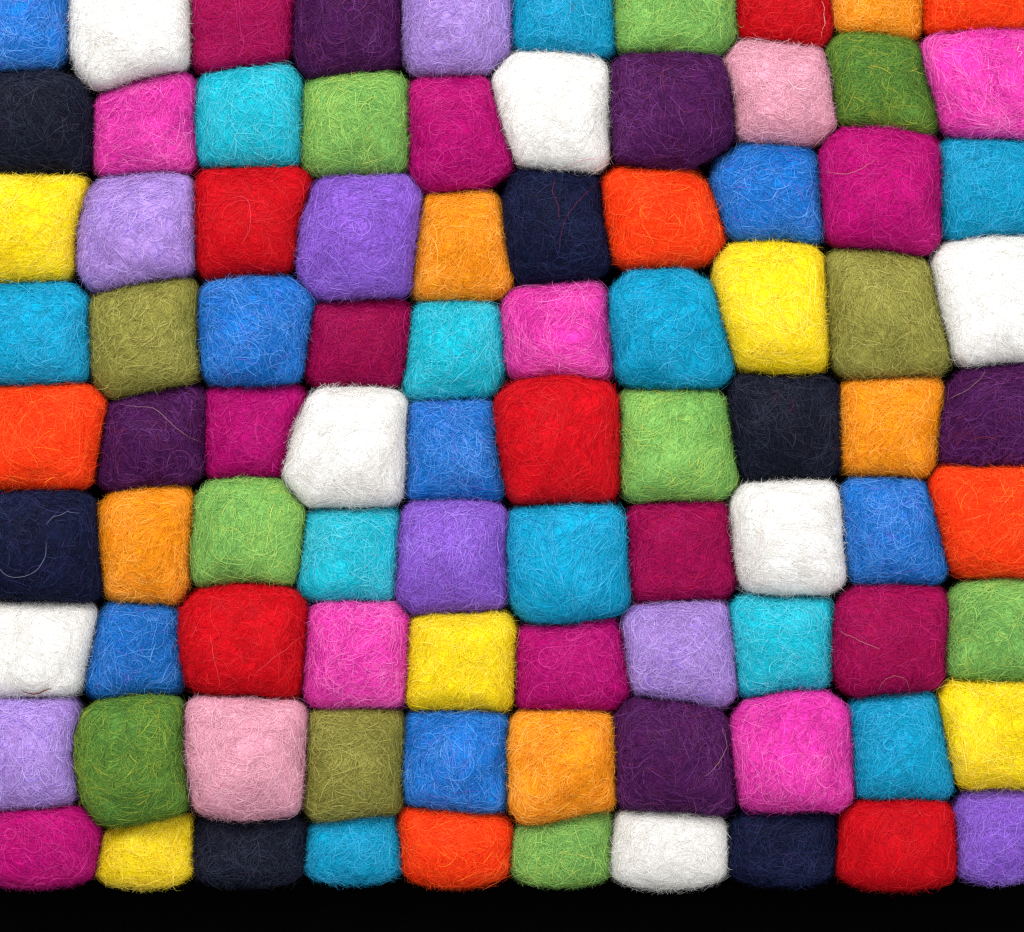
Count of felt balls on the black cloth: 90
